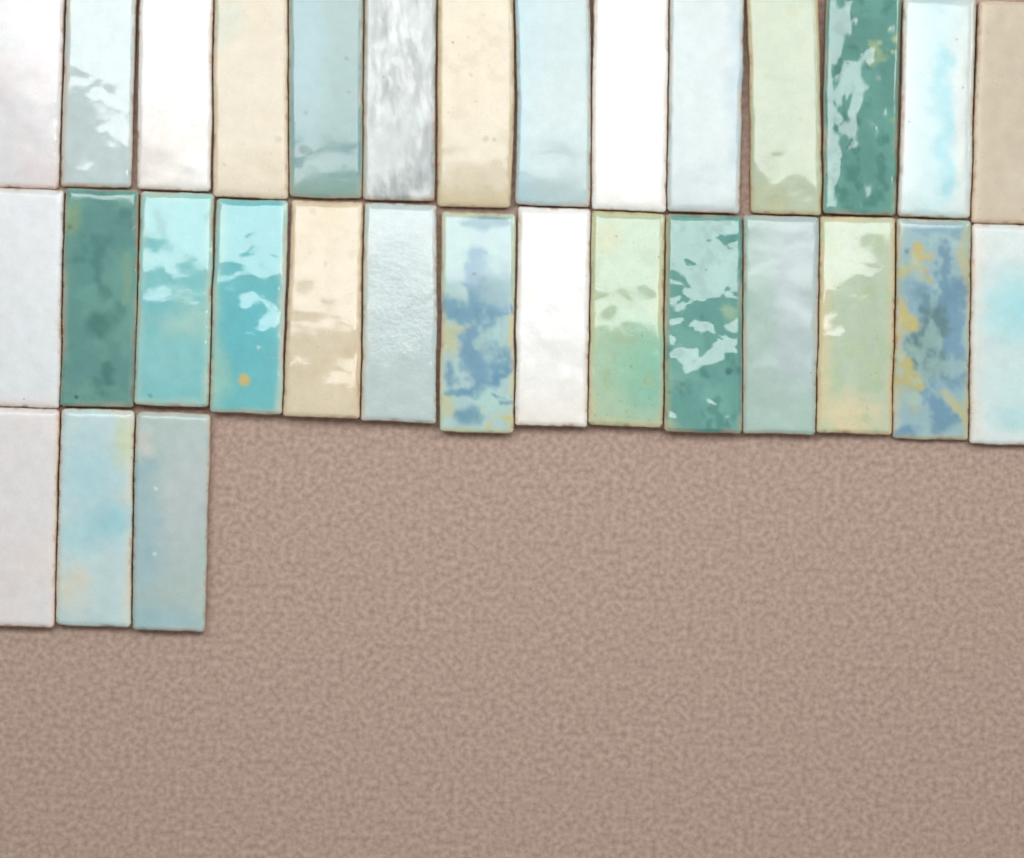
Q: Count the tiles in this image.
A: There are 31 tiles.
